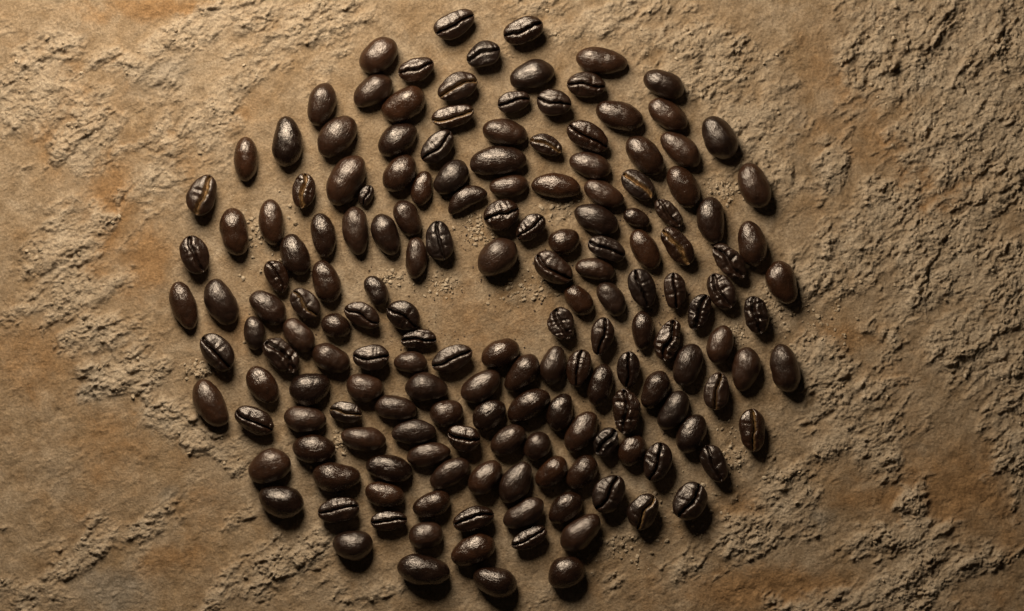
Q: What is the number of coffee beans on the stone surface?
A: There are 170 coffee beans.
